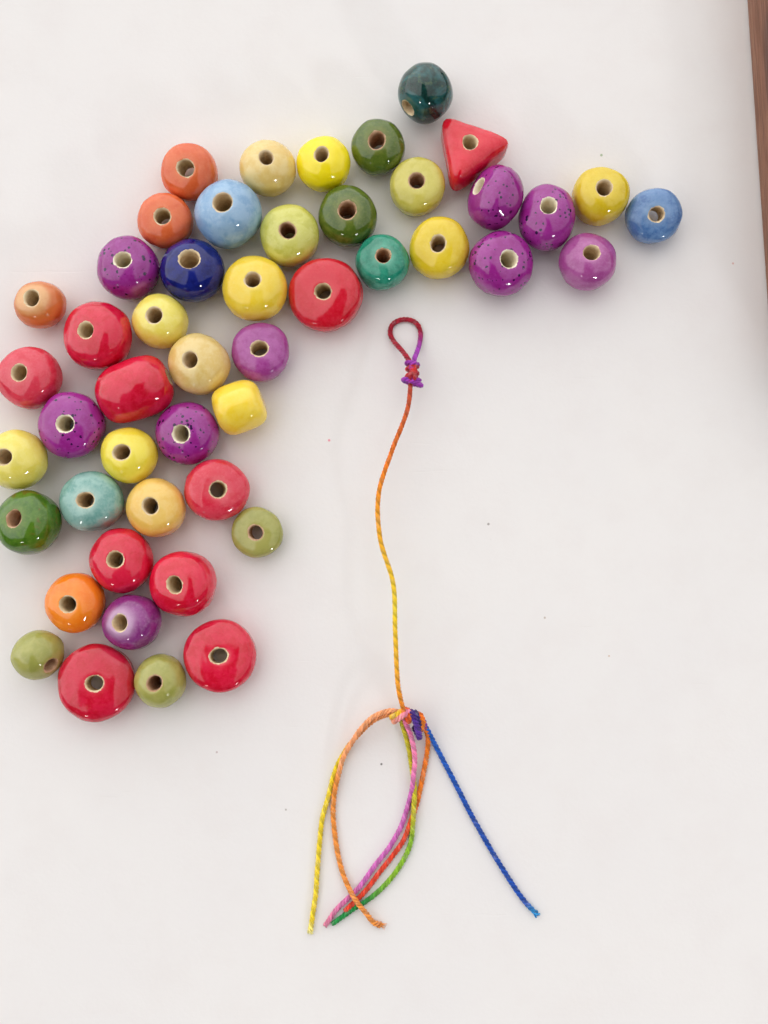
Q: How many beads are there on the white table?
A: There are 48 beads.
